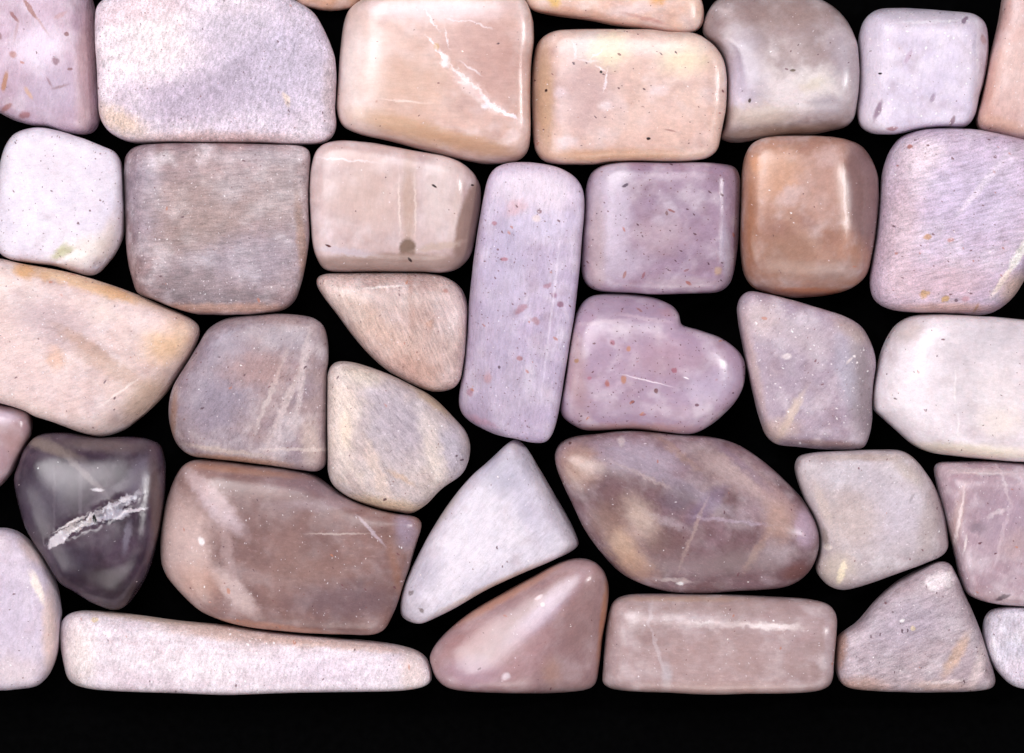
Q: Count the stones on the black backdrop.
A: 36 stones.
